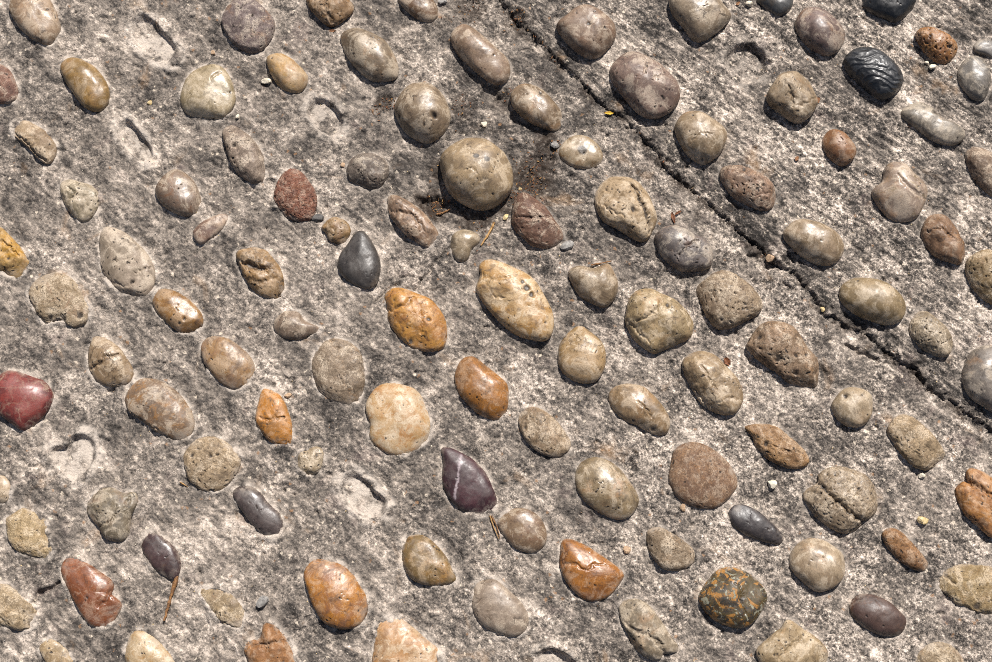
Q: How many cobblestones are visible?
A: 112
